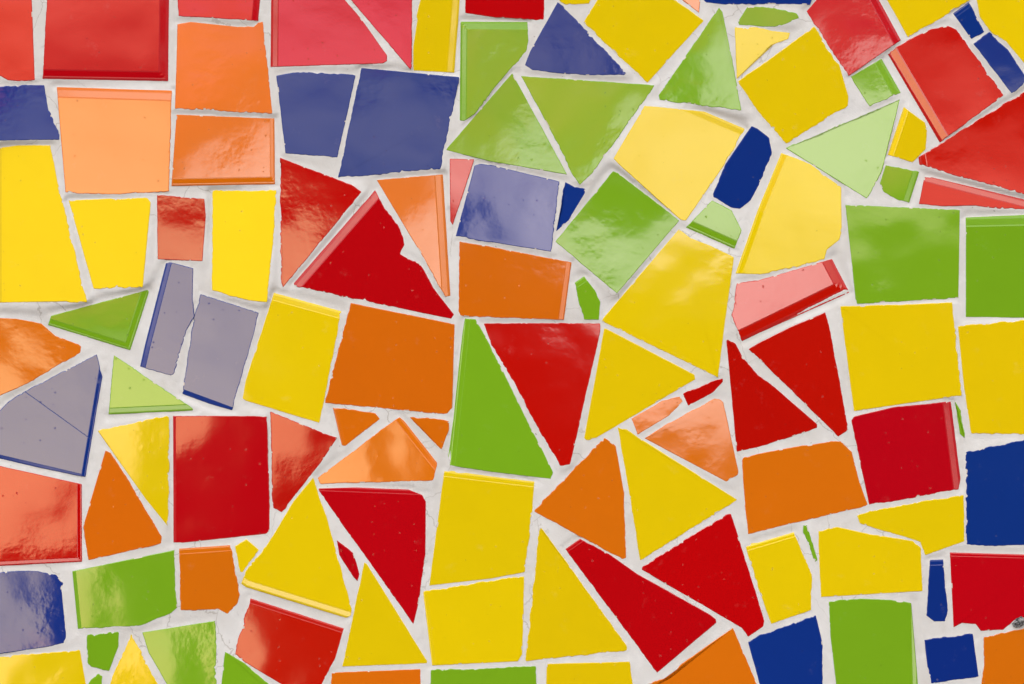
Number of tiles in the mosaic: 124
